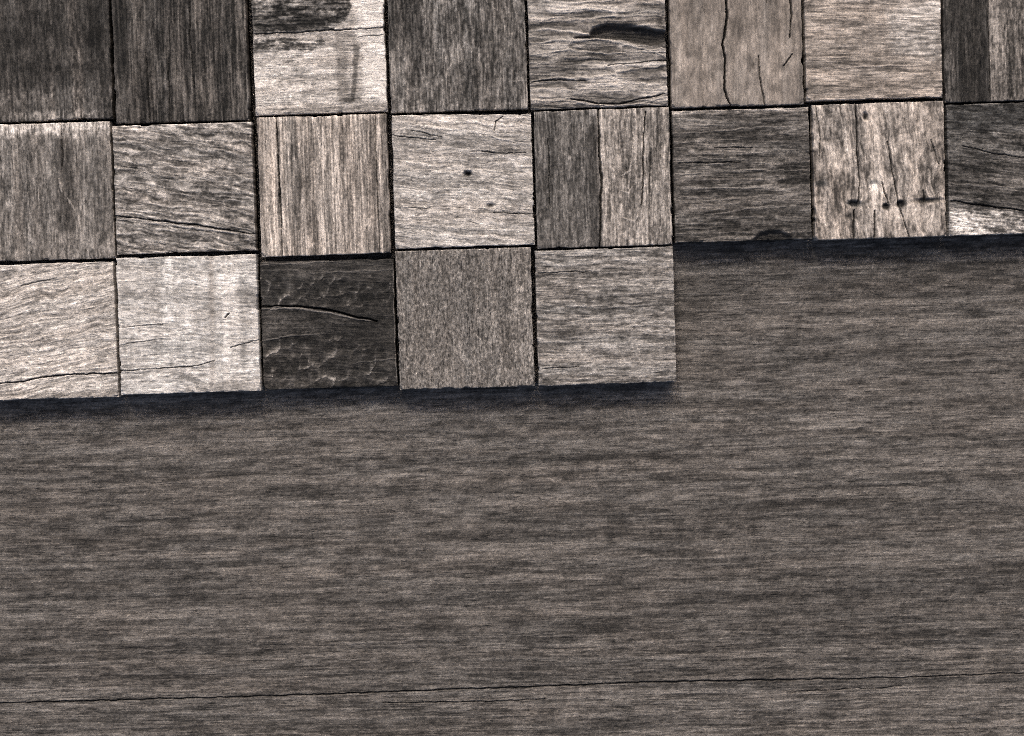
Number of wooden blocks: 21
